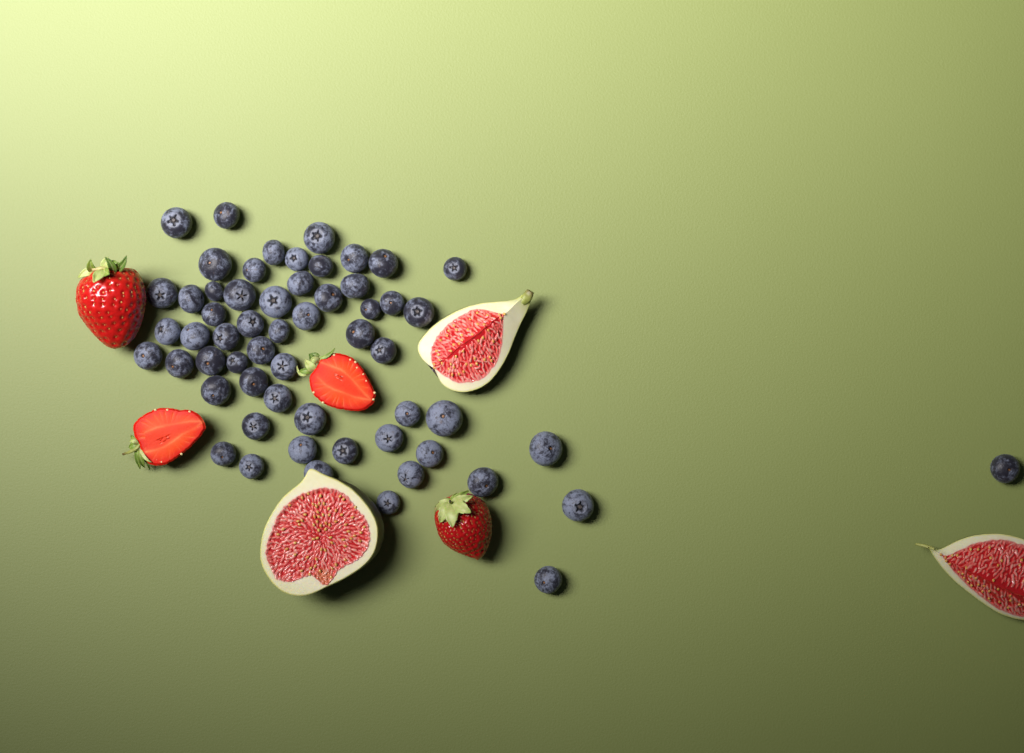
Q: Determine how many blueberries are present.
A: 58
